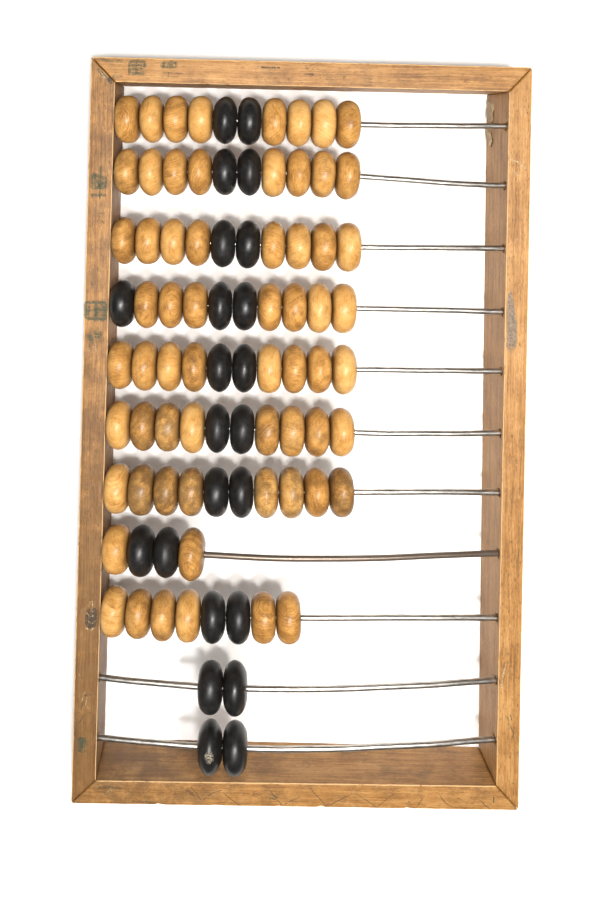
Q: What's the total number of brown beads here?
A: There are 63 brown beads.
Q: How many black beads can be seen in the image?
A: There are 23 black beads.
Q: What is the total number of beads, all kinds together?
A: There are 86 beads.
